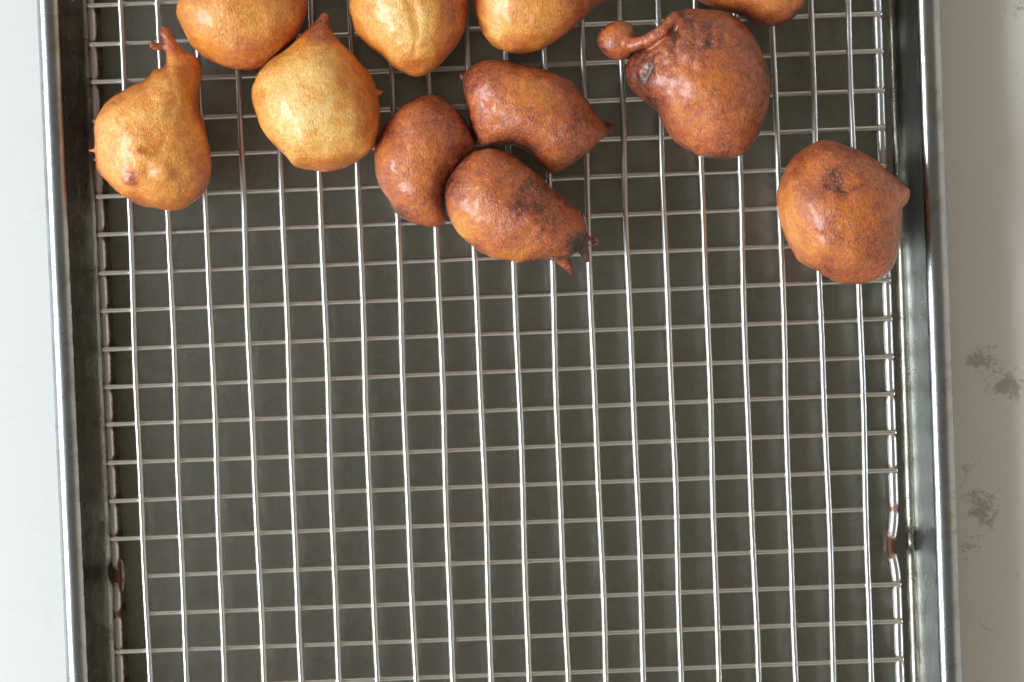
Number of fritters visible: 11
